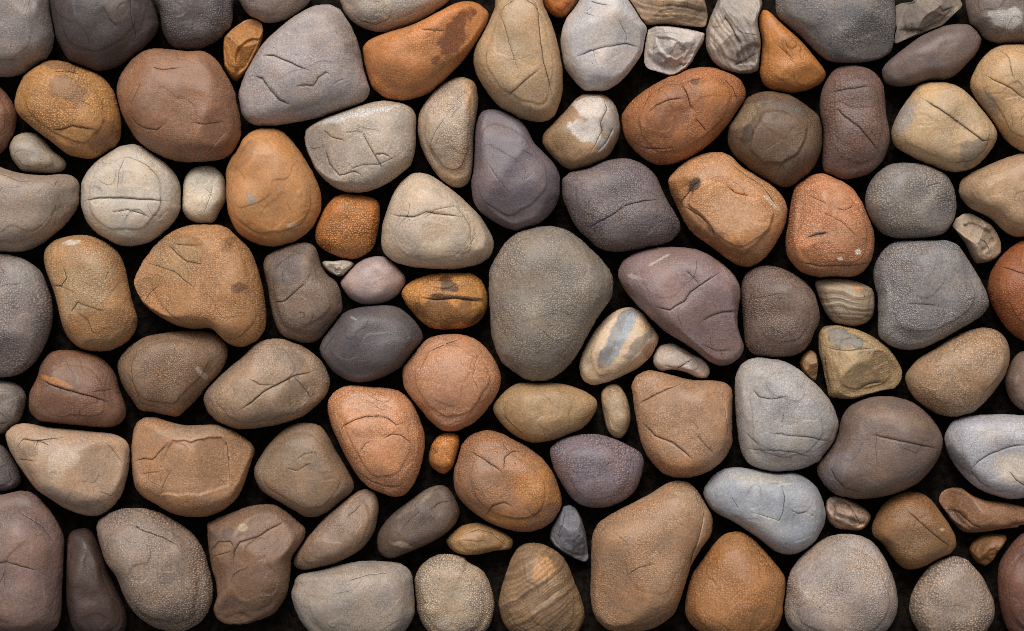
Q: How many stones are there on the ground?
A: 104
